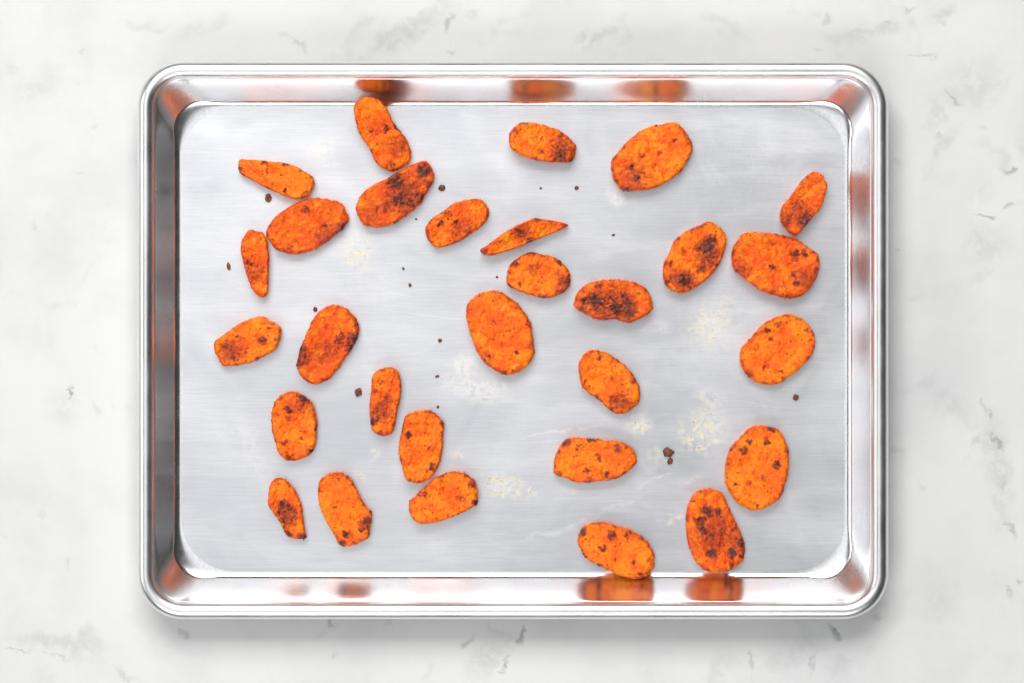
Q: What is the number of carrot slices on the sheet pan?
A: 29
